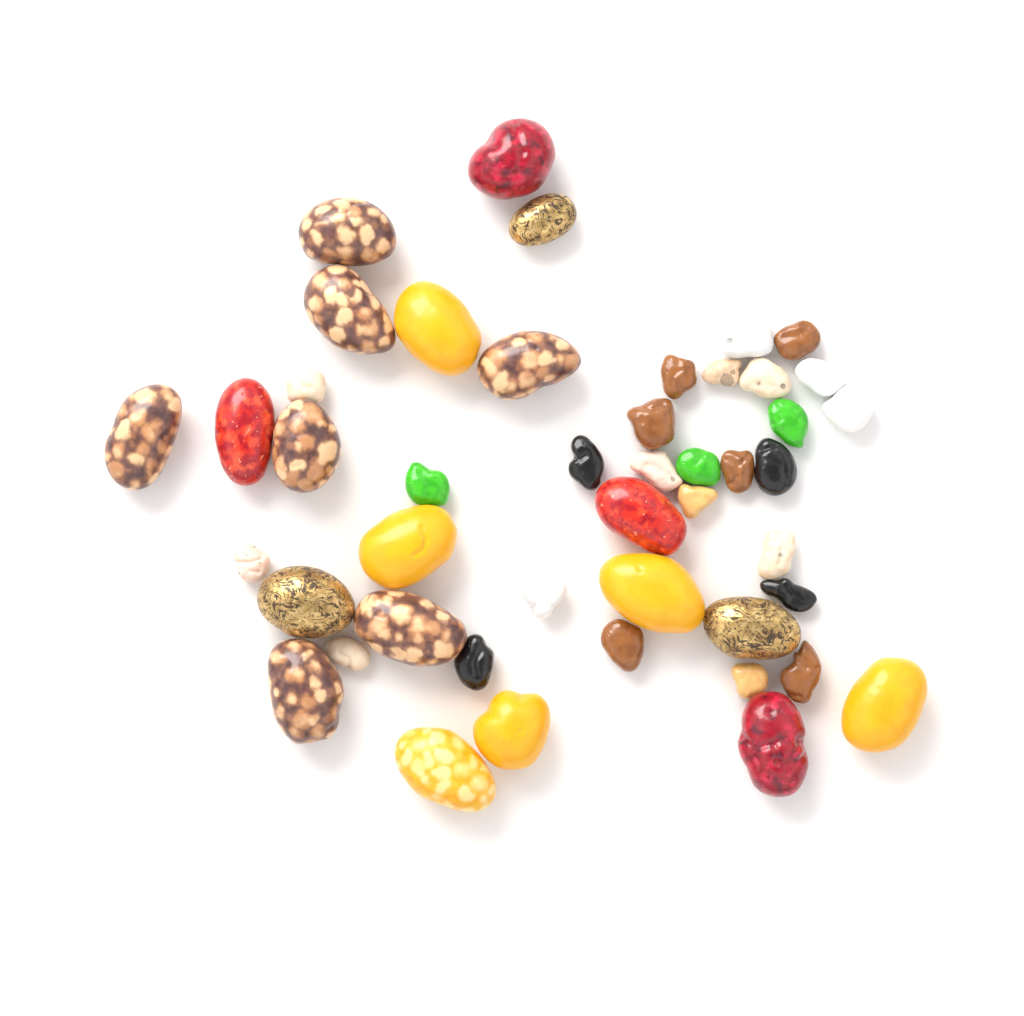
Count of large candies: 20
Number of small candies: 26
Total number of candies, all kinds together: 46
